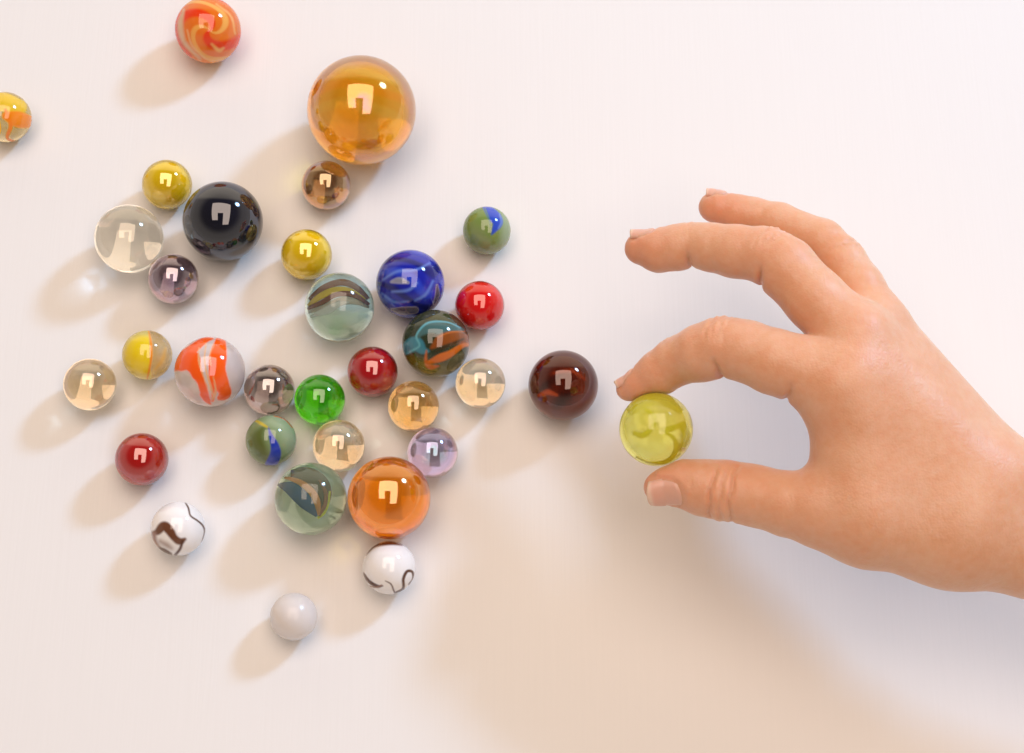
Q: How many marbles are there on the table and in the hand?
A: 33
